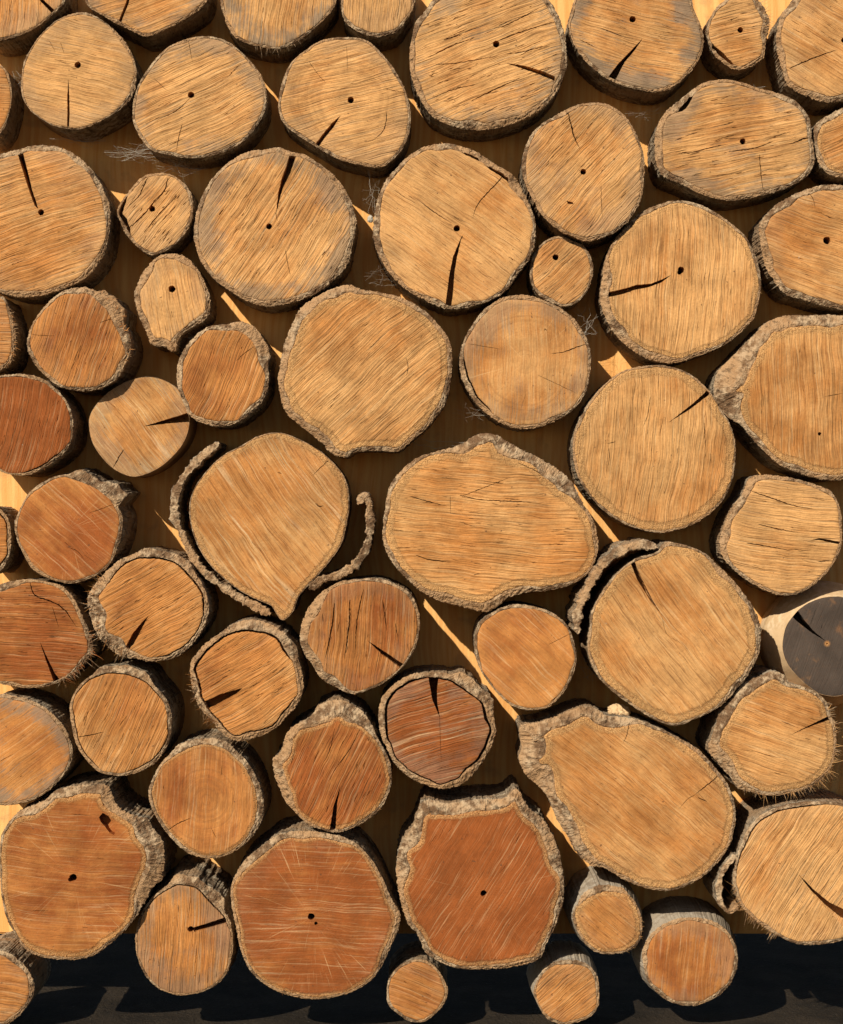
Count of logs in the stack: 61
